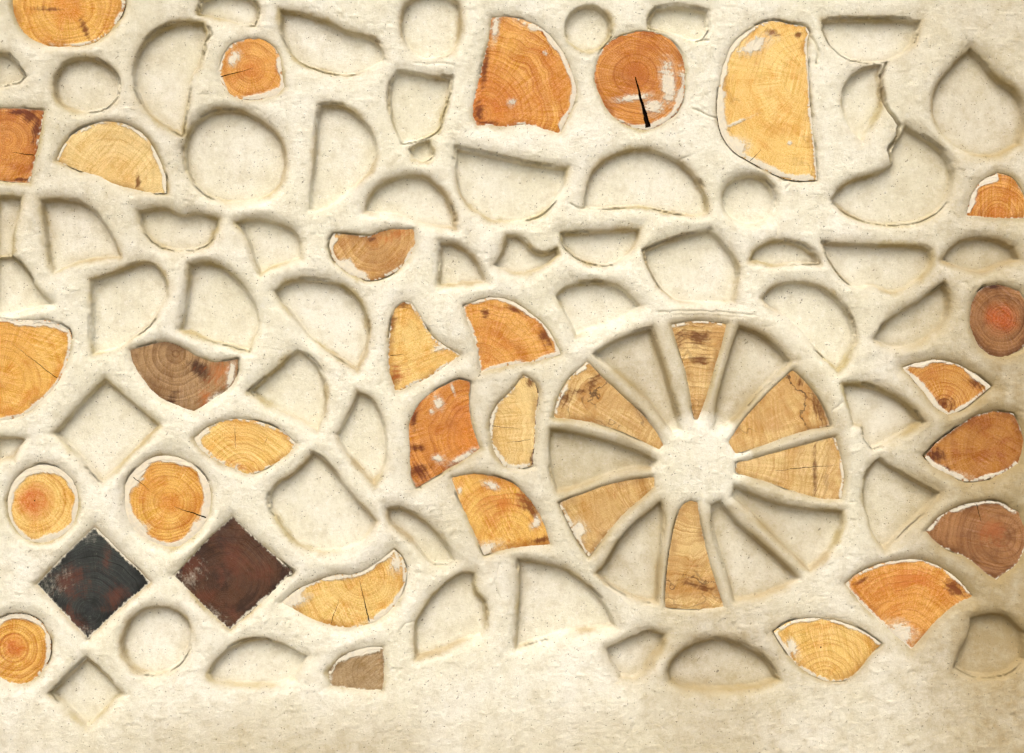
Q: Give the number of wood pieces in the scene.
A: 36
